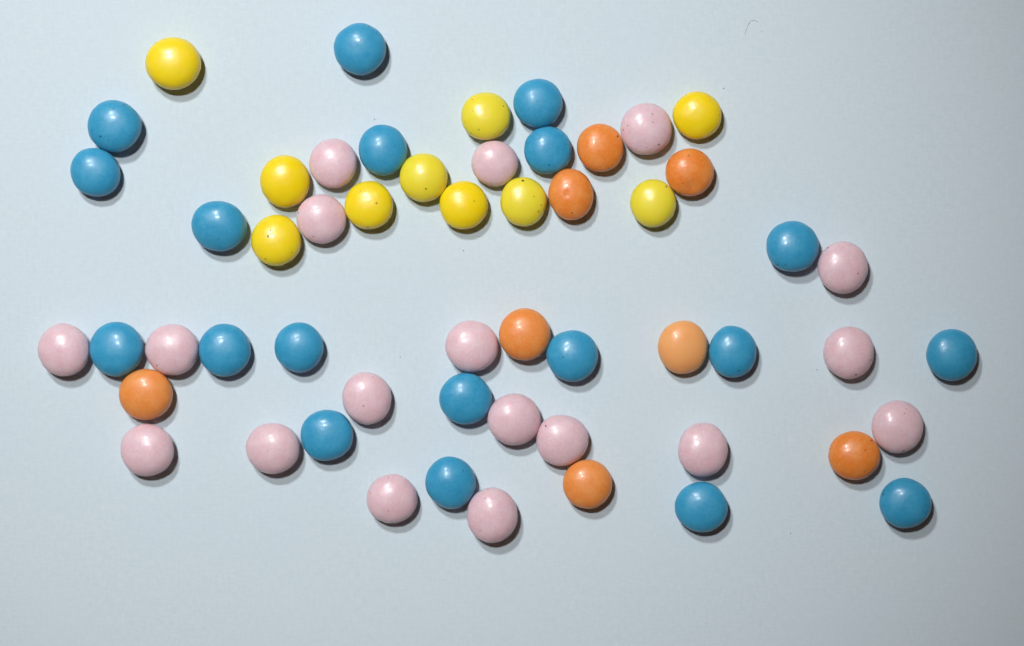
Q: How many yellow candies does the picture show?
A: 10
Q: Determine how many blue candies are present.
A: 19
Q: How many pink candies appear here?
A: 18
